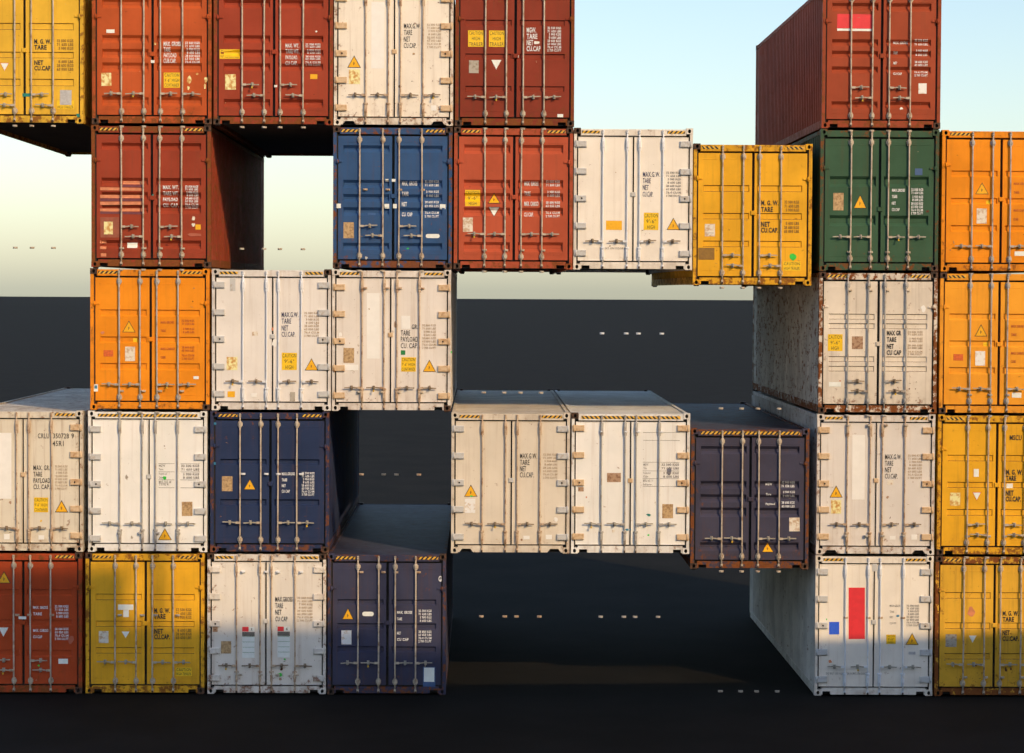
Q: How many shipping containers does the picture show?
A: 32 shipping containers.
